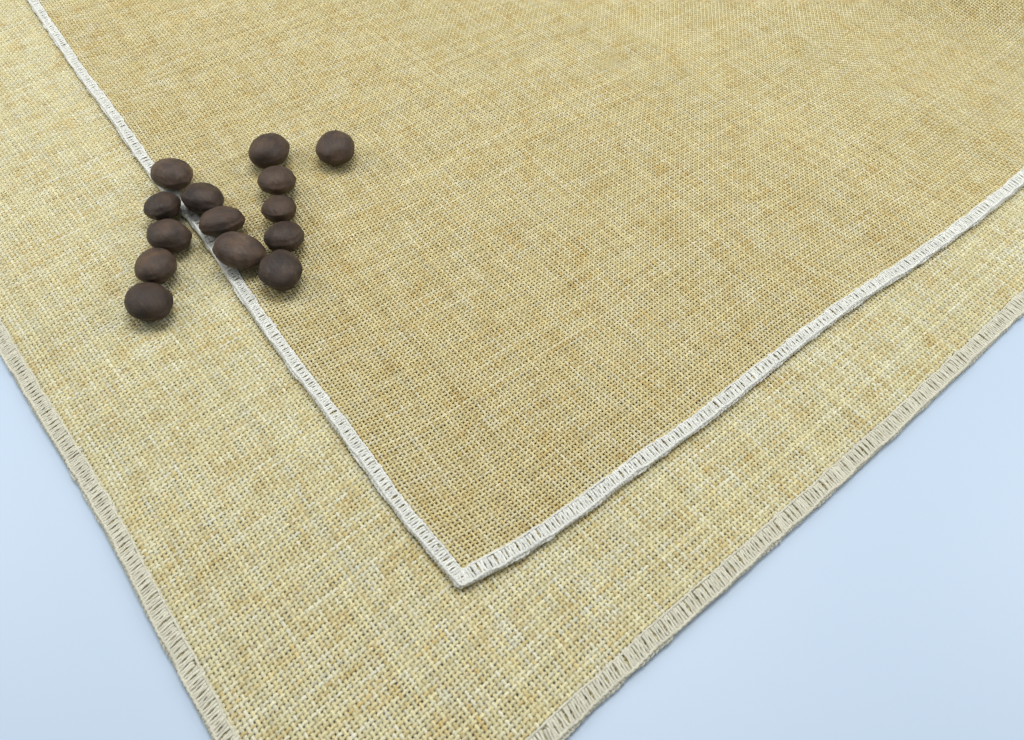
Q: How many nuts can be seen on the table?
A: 14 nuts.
